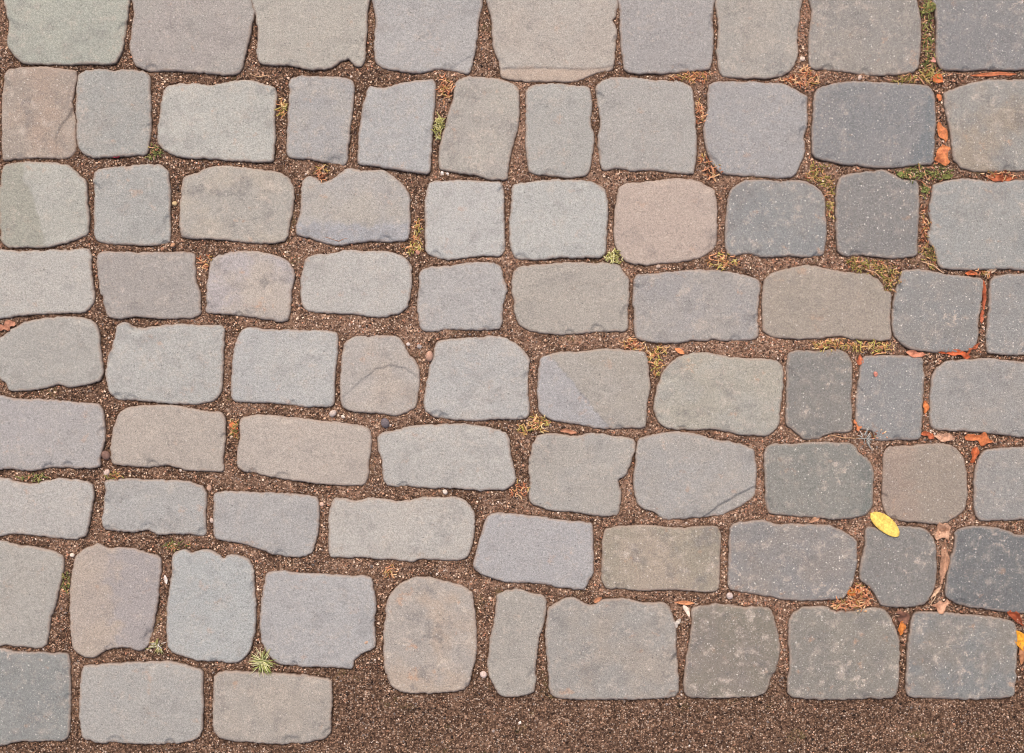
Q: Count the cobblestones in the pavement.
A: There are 81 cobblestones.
